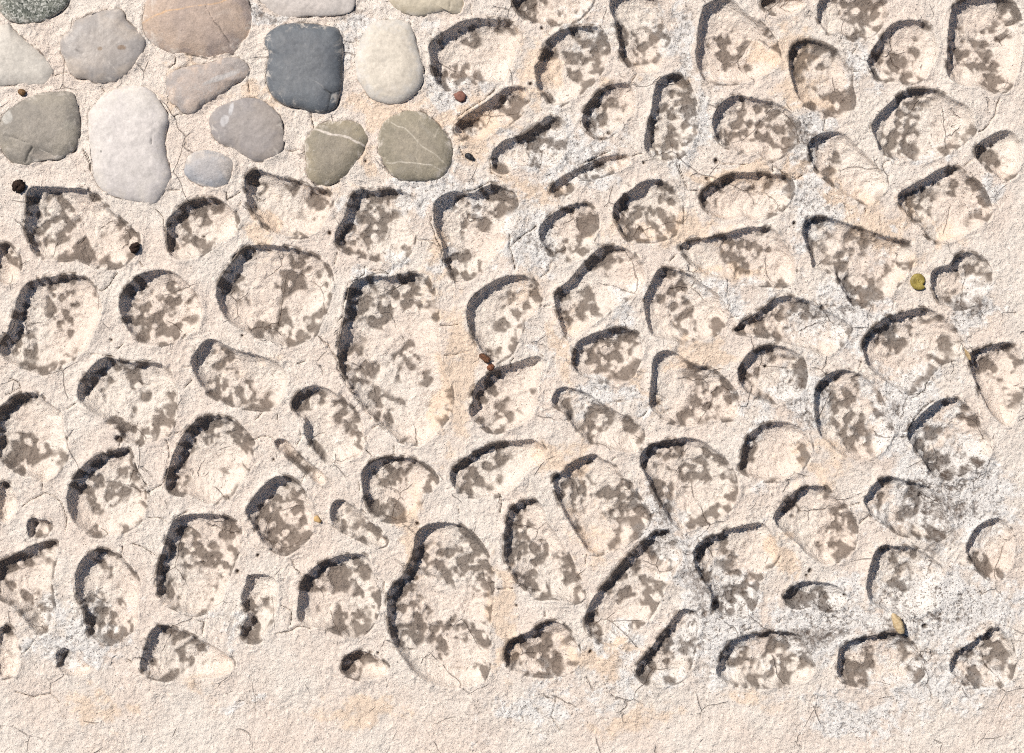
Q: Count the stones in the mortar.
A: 15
